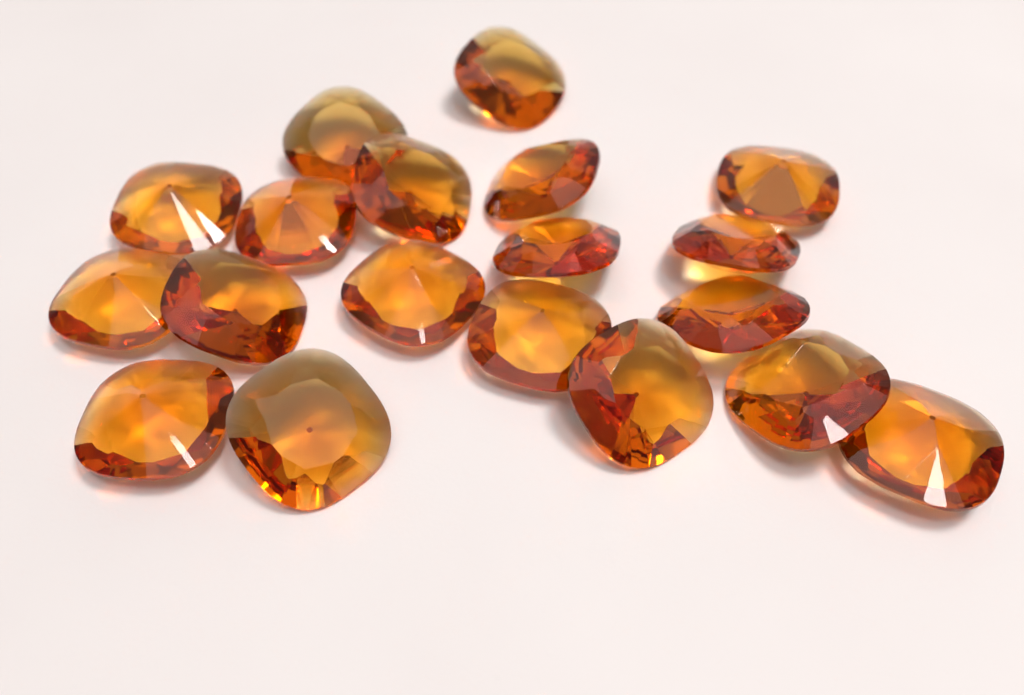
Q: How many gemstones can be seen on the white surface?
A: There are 19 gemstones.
